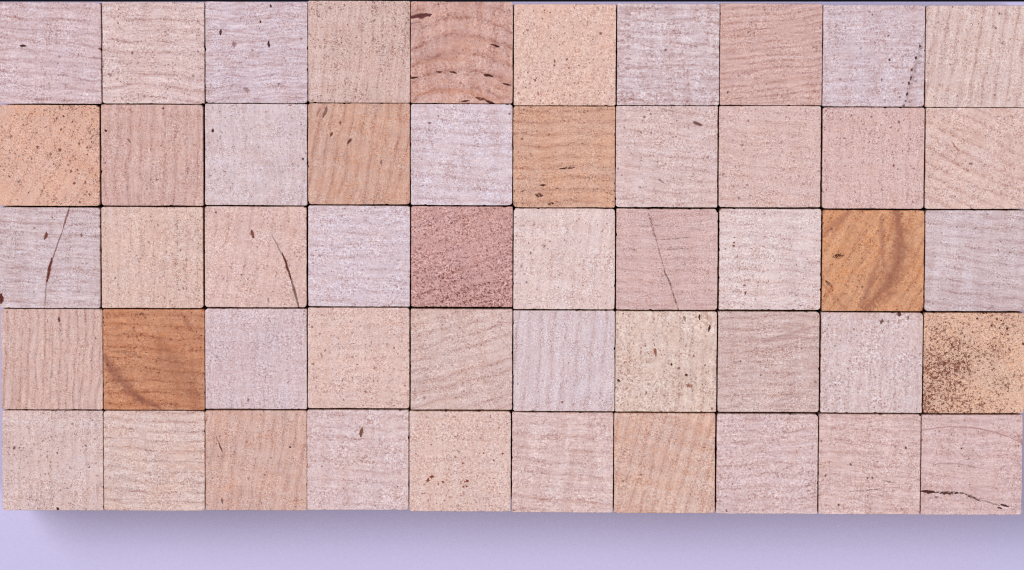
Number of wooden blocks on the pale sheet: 50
